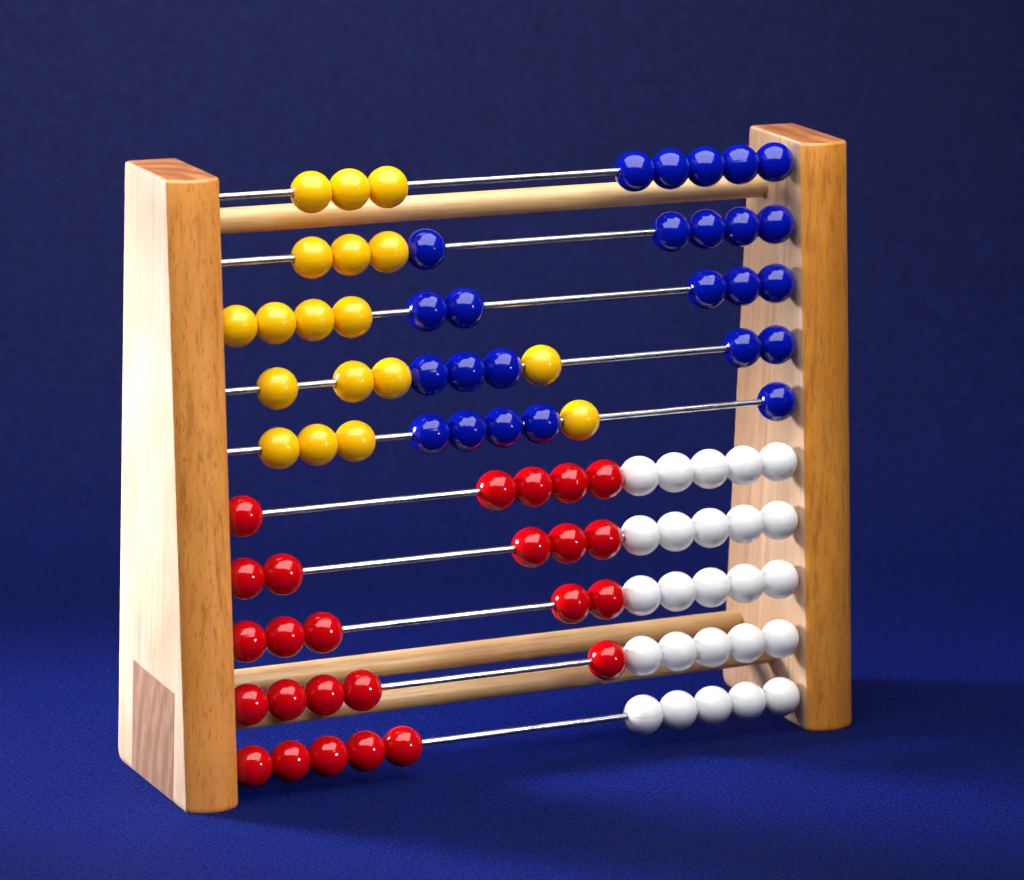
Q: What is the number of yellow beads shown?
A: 18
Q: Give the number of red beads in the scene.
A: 25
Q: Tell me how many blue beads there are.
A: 25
